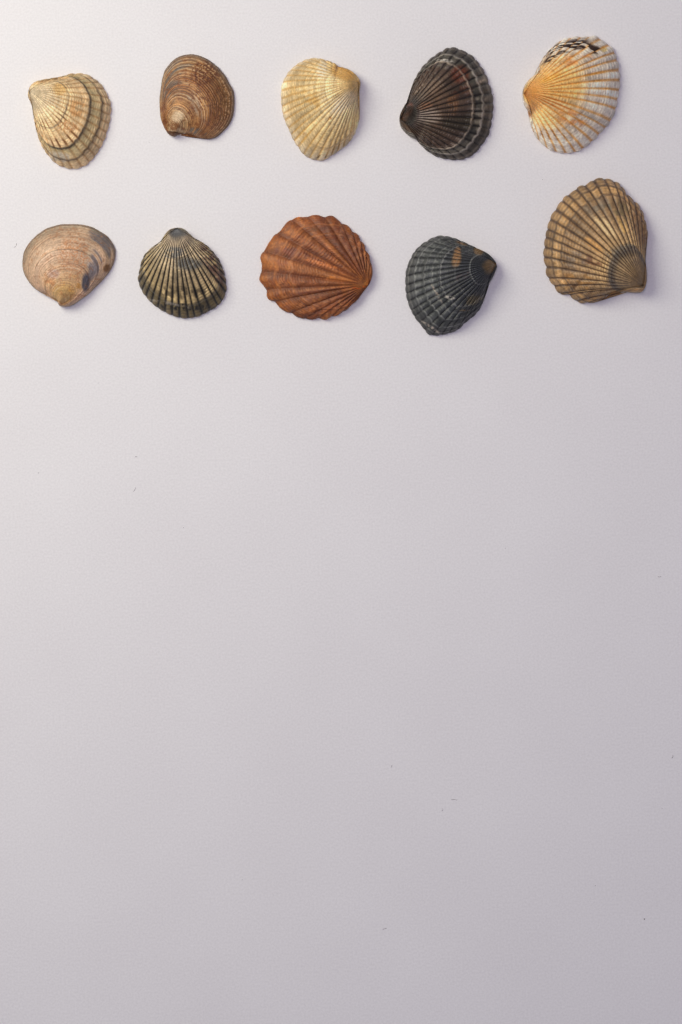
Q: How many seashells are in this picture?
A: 10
